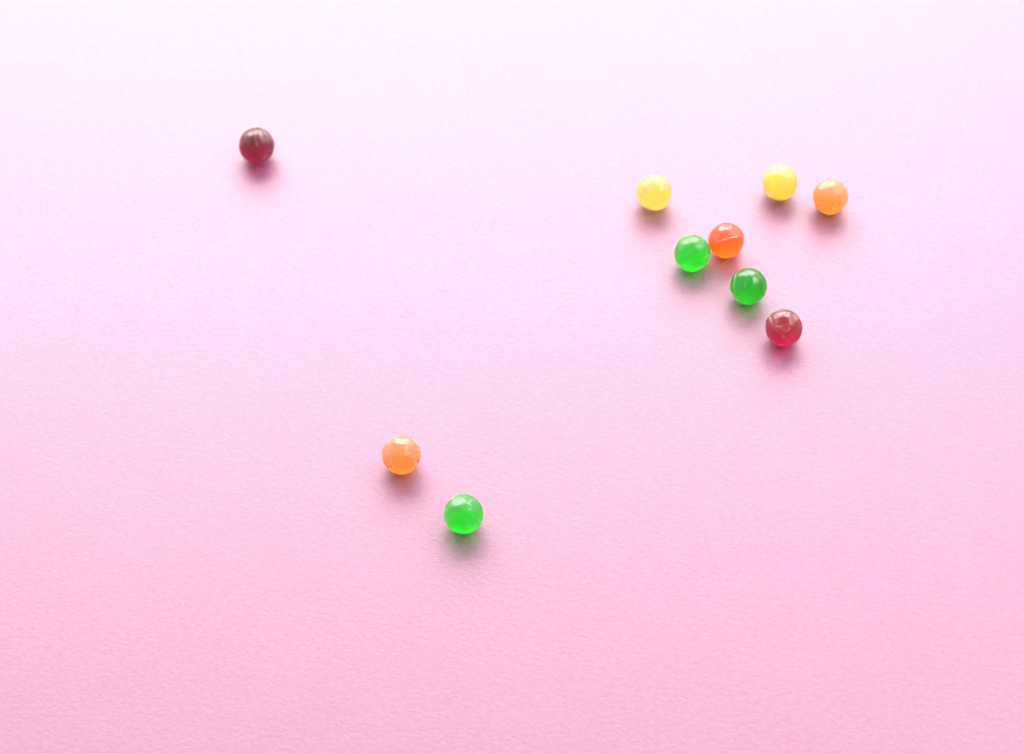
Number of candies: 10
